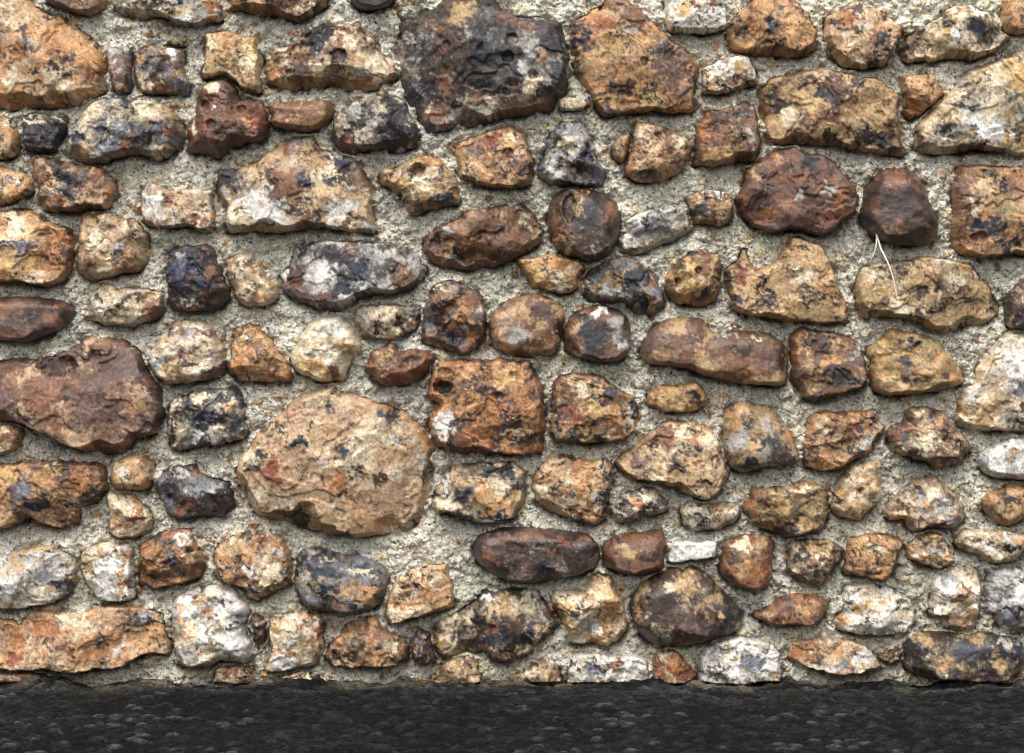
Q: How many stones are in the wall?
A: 132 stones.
